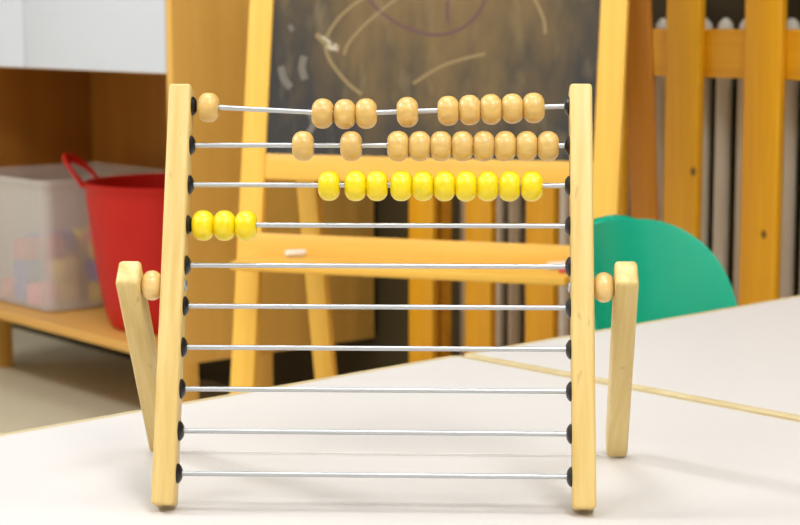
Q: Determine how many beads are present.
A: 33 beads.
